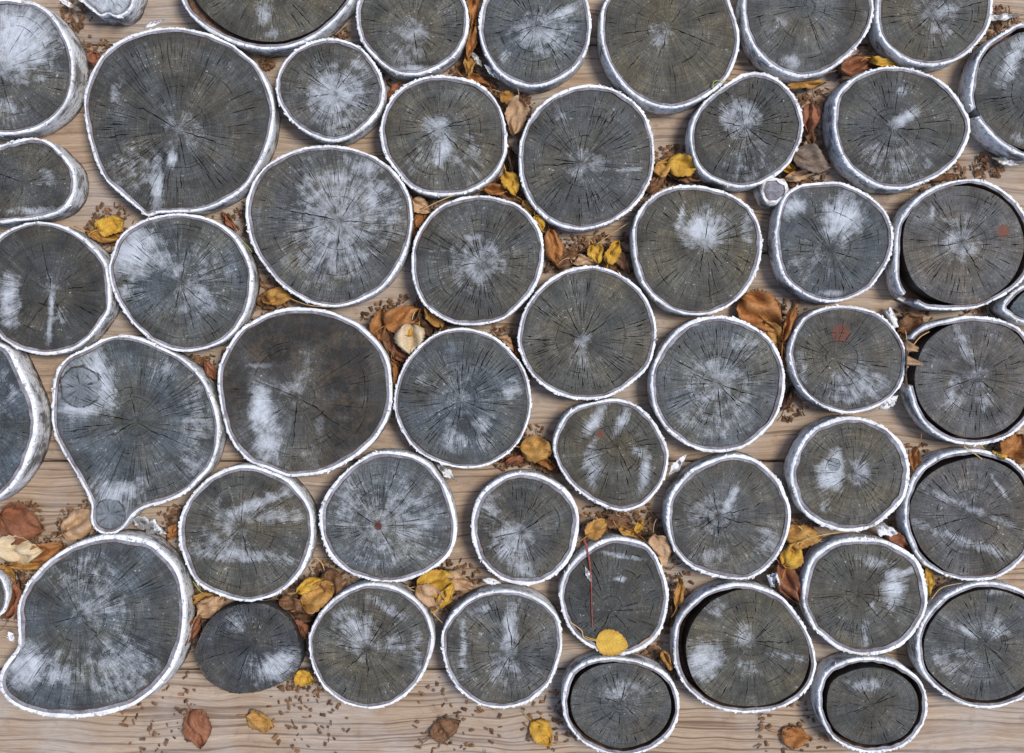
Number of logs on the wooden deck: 50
